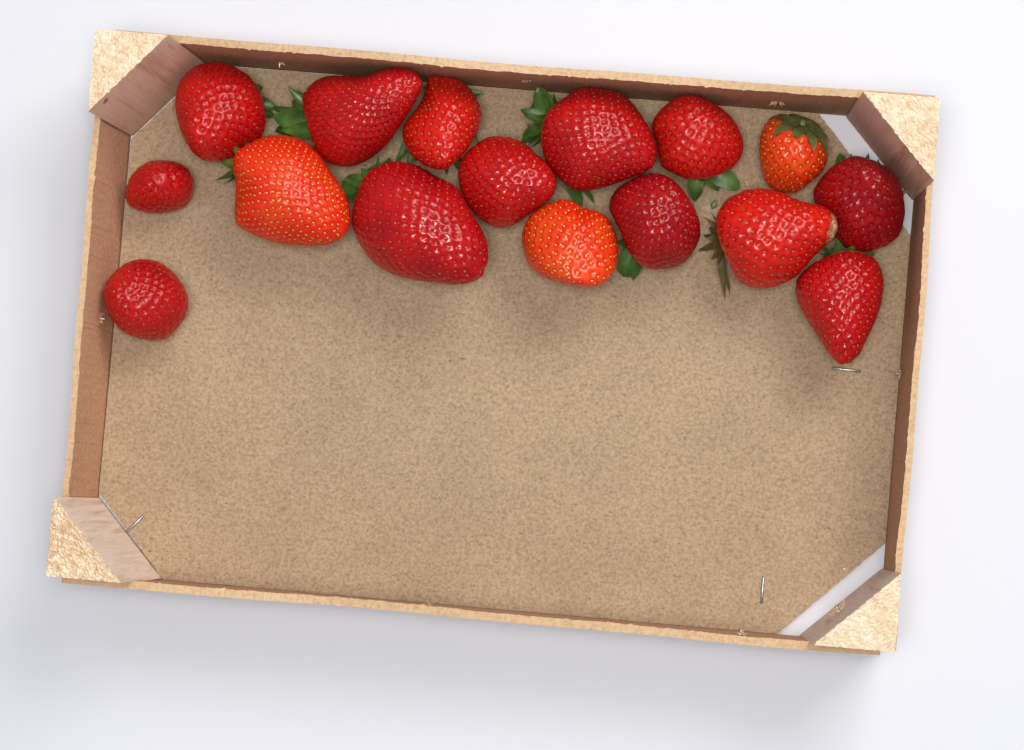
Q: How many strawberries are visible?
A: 16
